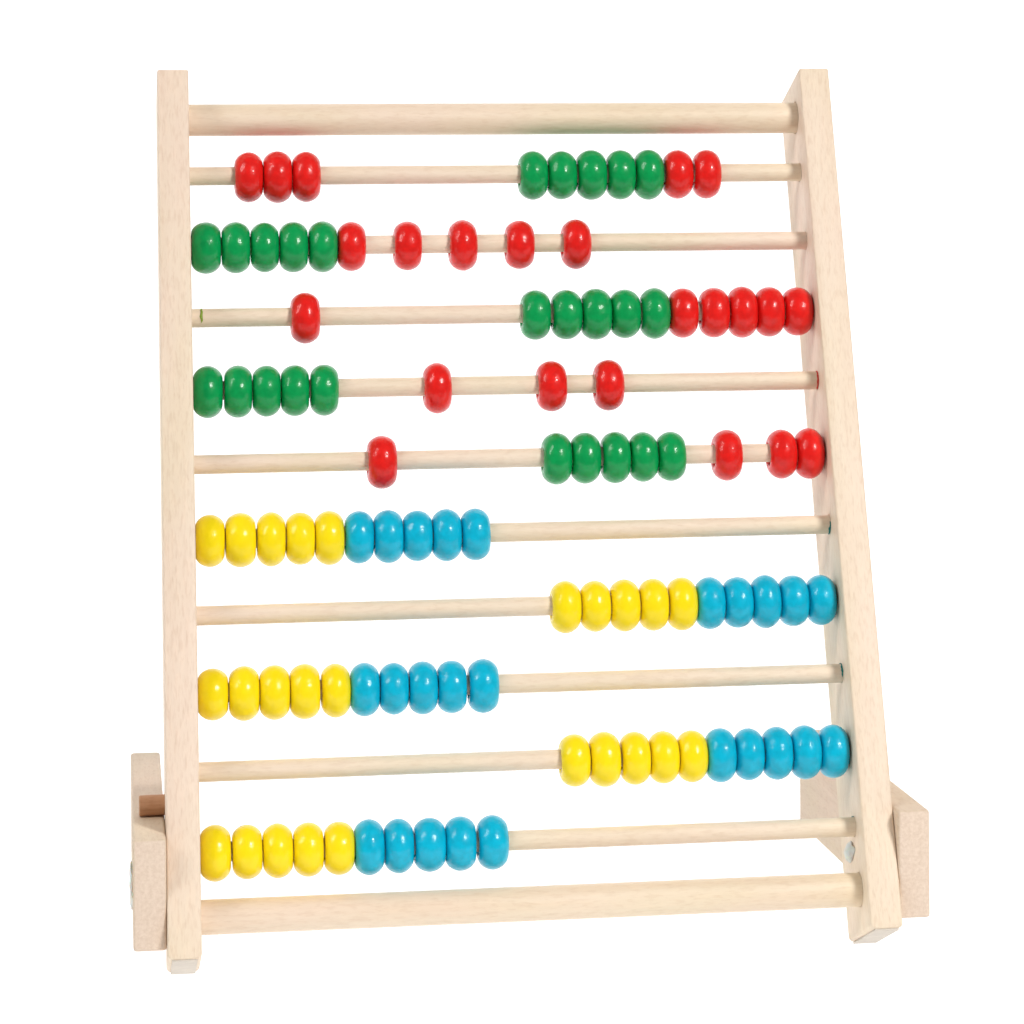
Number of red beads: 23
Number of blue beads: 25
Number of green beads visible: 25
